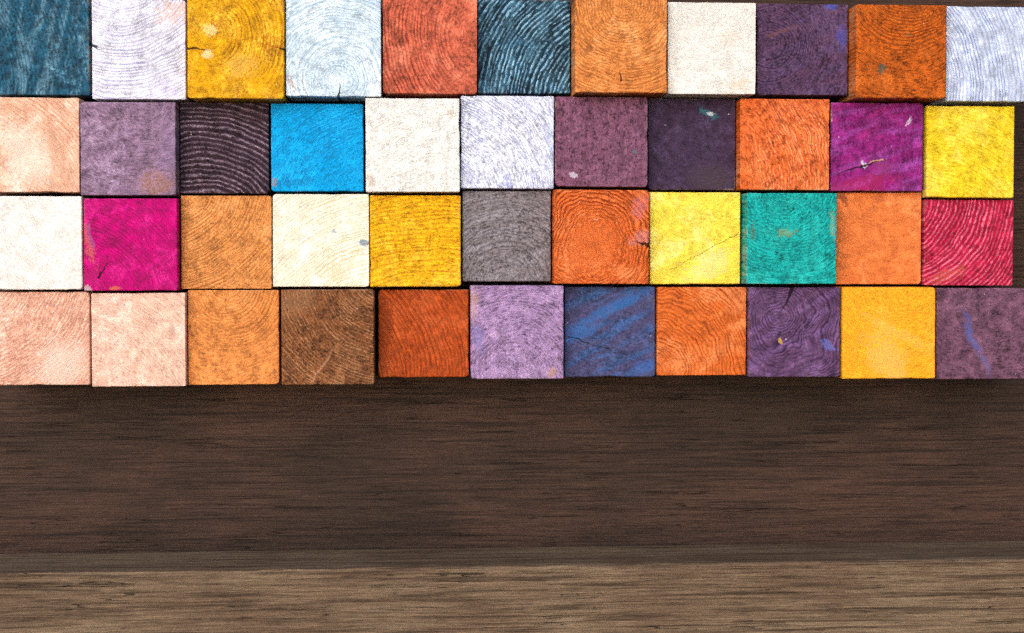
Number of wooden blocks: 44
